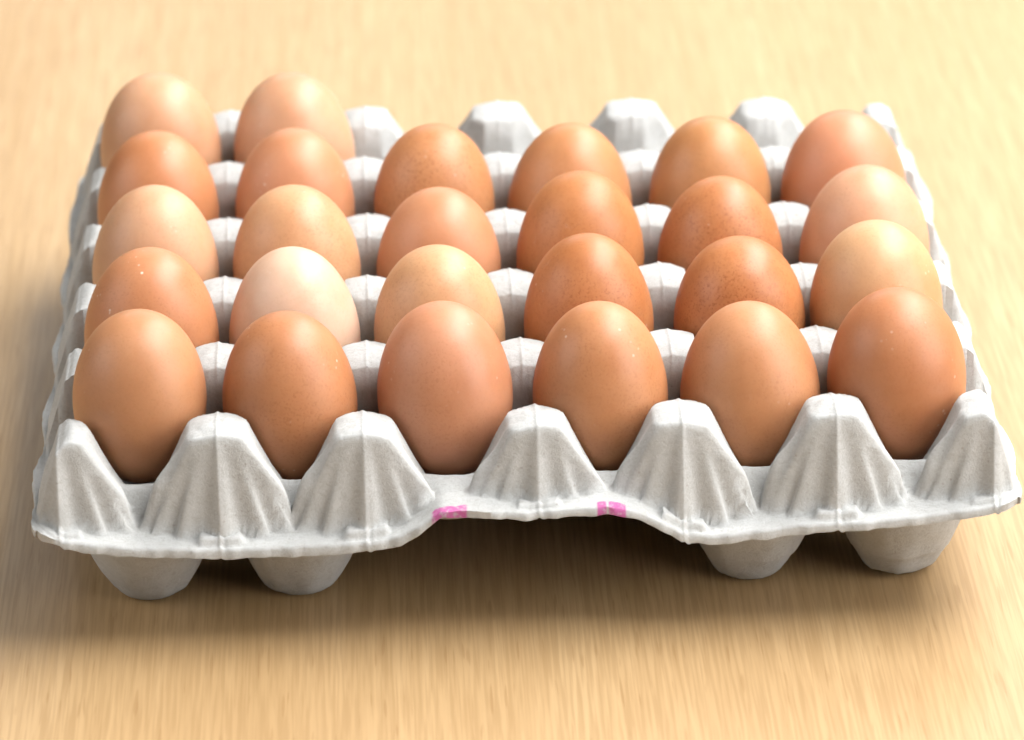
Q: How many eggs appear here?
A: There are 26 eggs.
